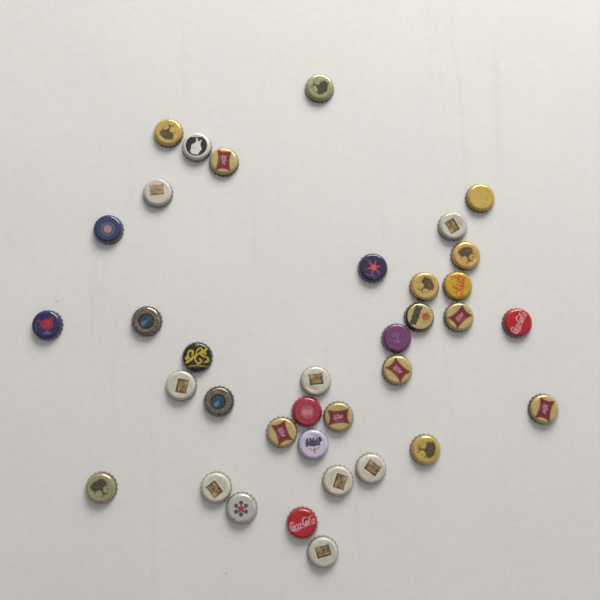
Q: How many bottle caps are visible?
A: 36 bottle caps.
